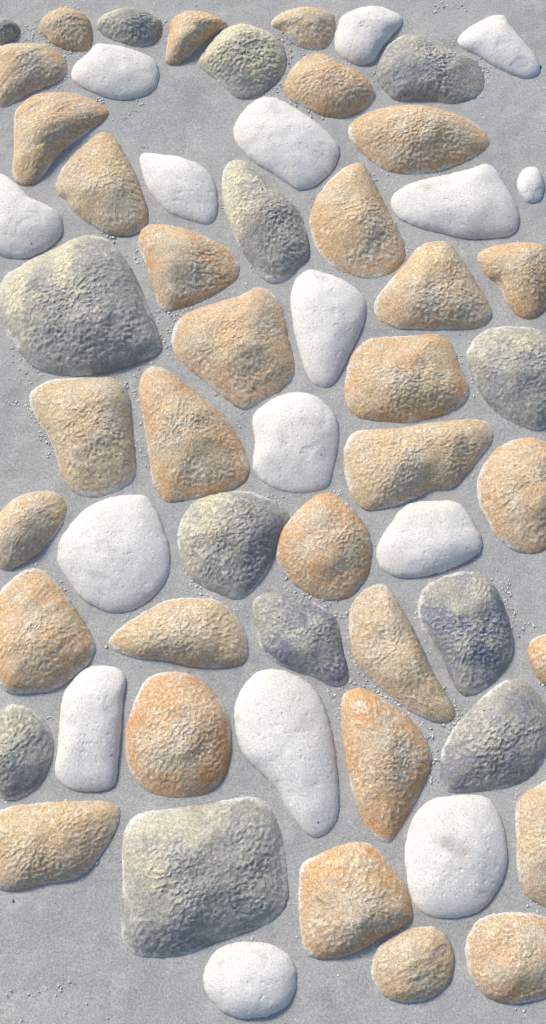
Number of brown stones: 31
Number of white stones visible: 16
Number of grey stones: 13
